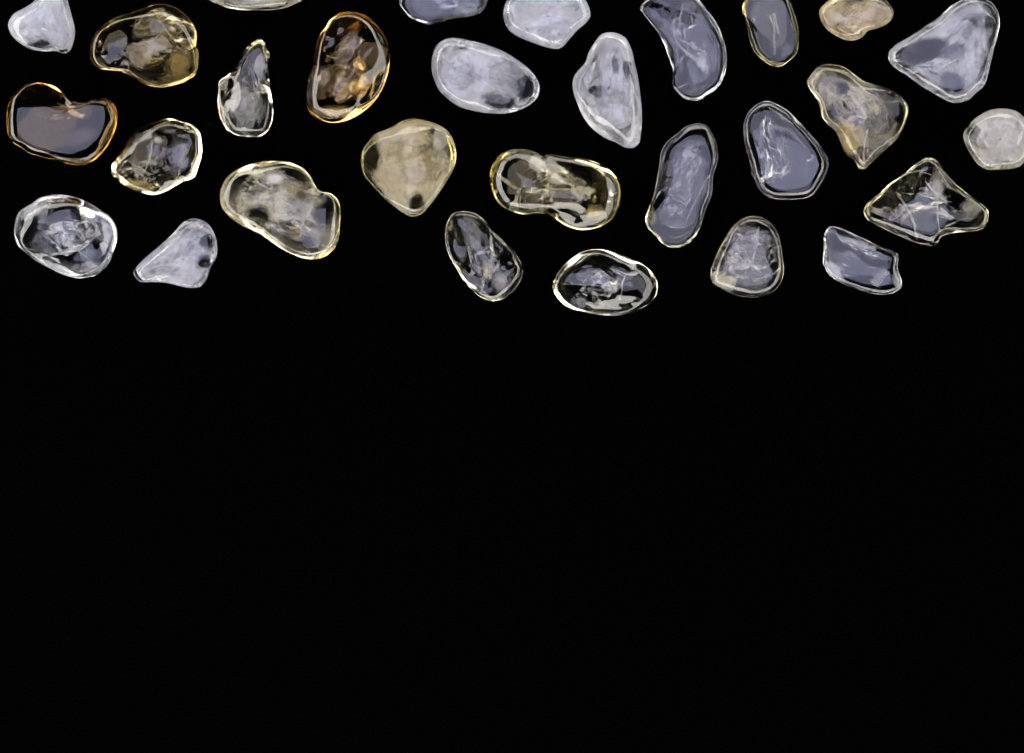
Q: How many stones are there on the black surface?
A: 29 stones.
